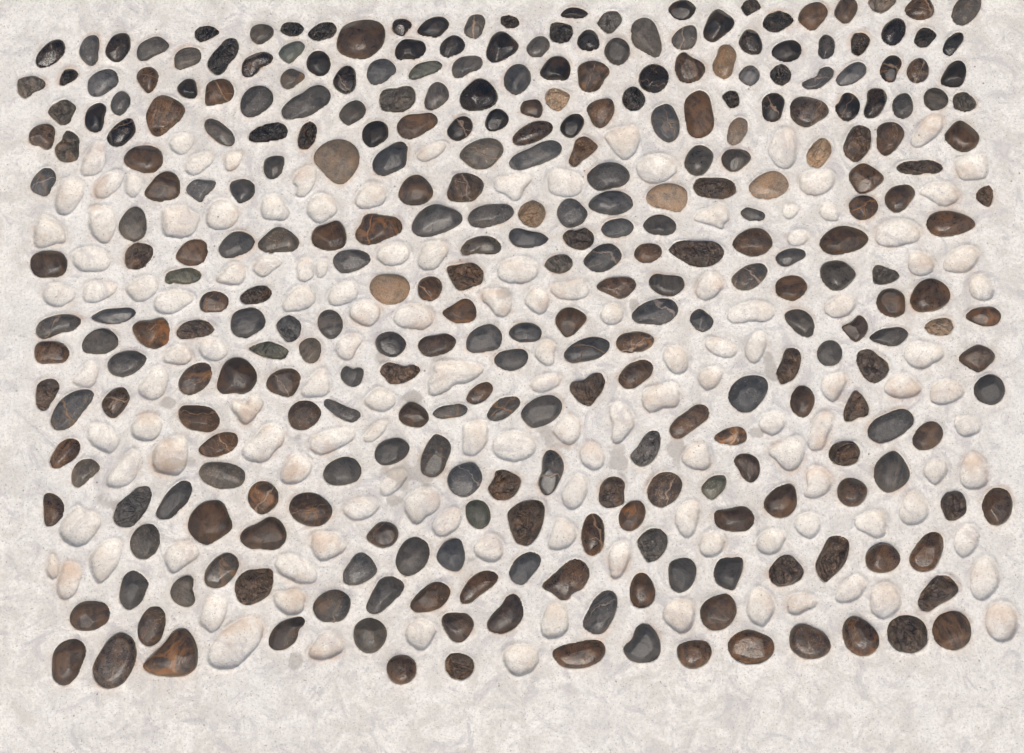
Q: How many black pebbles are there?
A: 49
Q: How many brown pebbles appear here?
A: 128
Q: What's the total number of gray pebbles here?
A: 124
